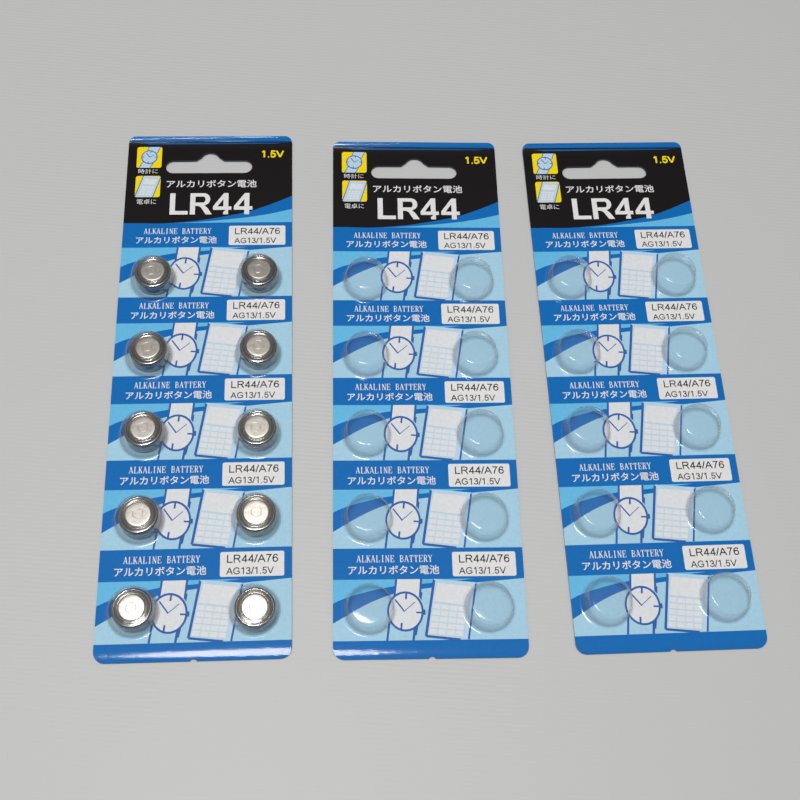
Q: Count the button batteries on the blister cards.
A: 10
